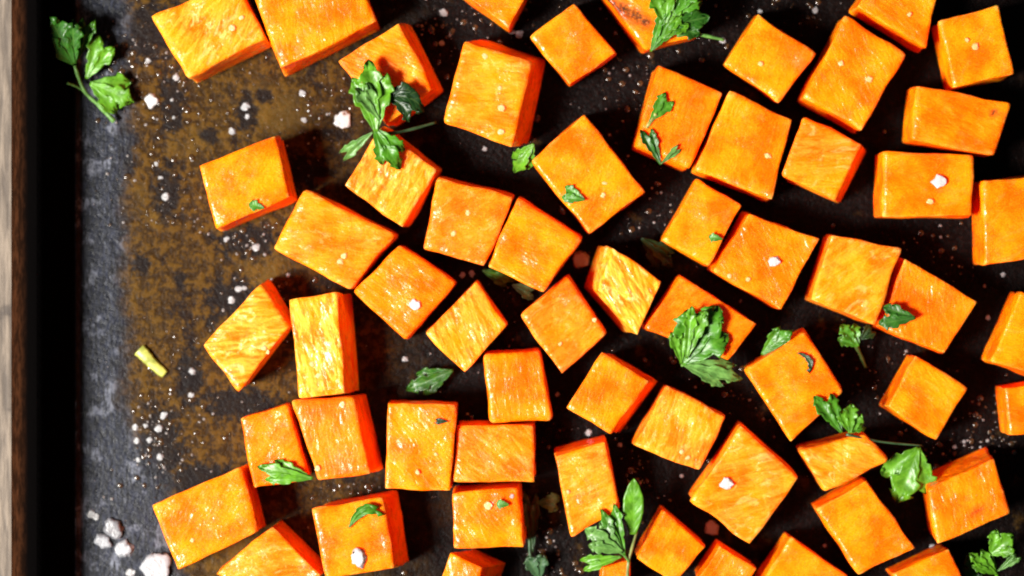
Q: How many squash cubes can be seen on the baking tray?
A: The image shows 60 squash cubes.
